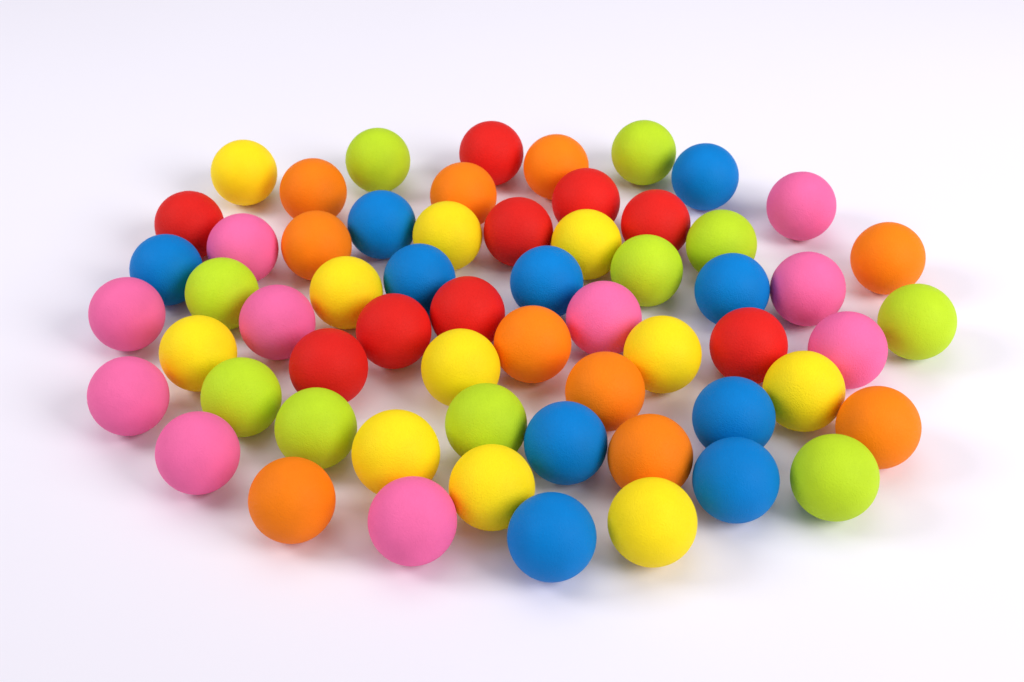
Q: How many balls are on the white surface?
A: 60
